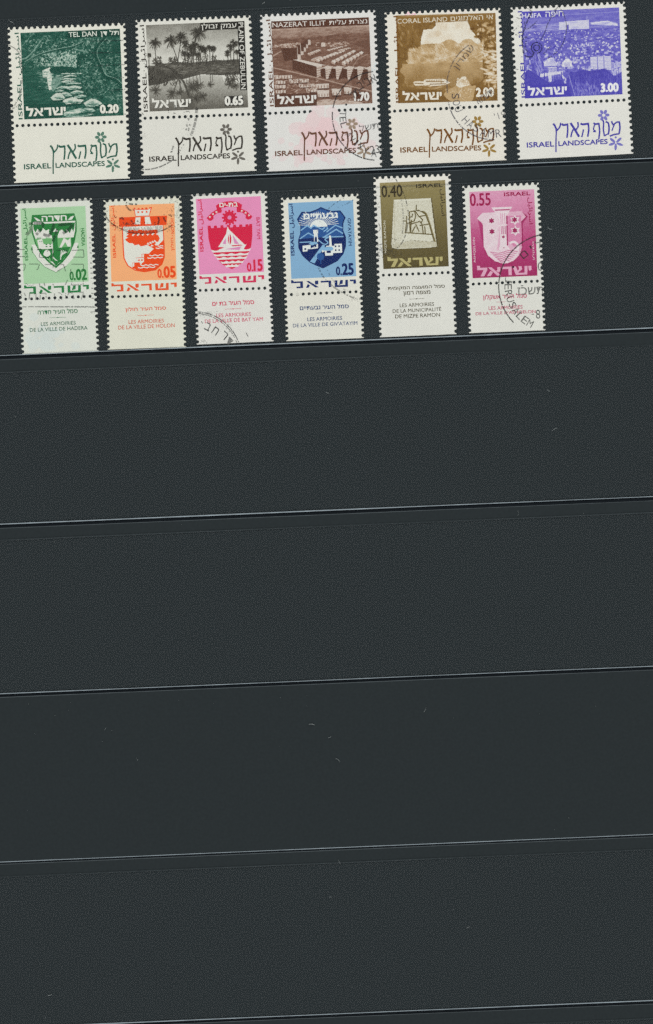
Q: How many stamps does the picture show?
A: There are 11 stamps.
